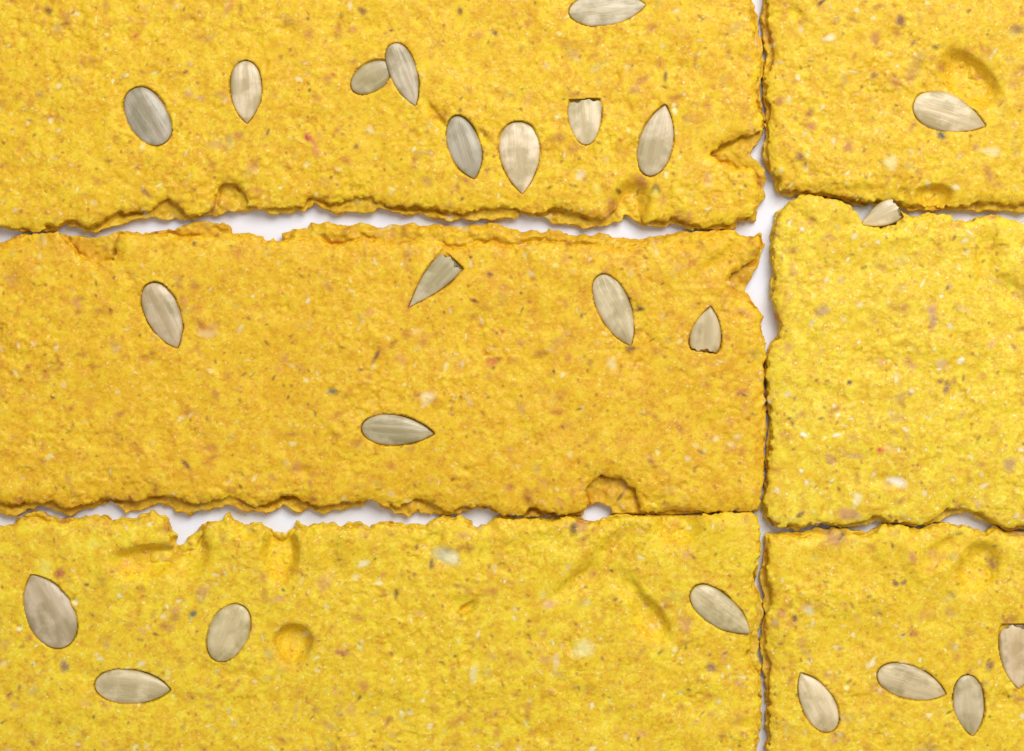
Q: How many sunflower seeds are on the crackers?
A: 24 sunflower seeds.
